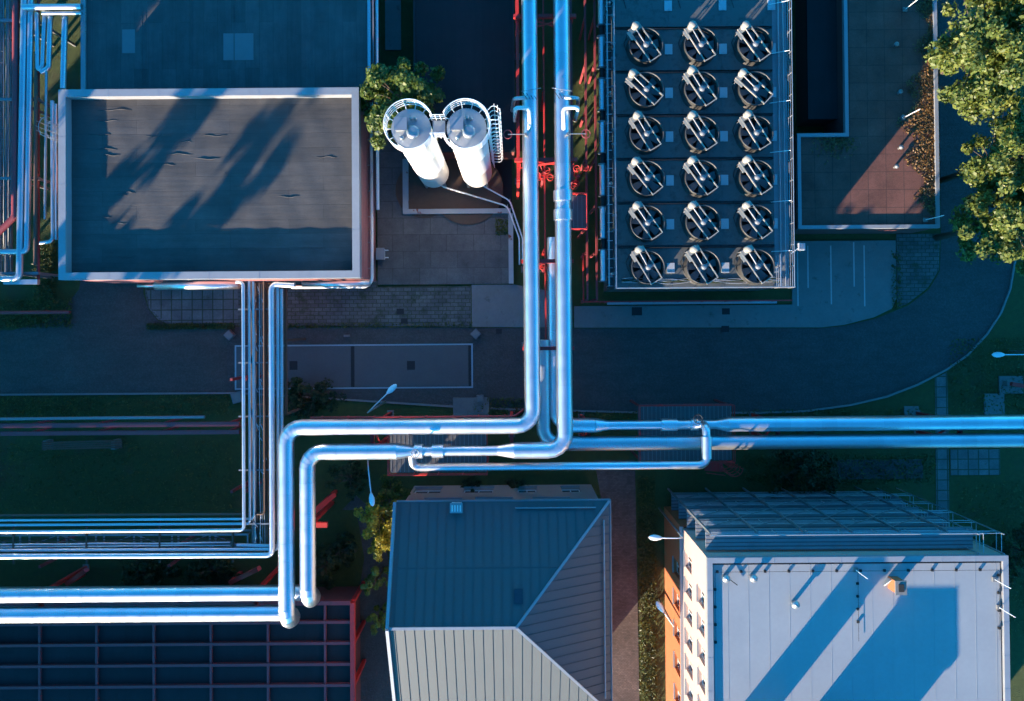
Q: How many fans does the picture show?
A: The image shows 18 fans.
